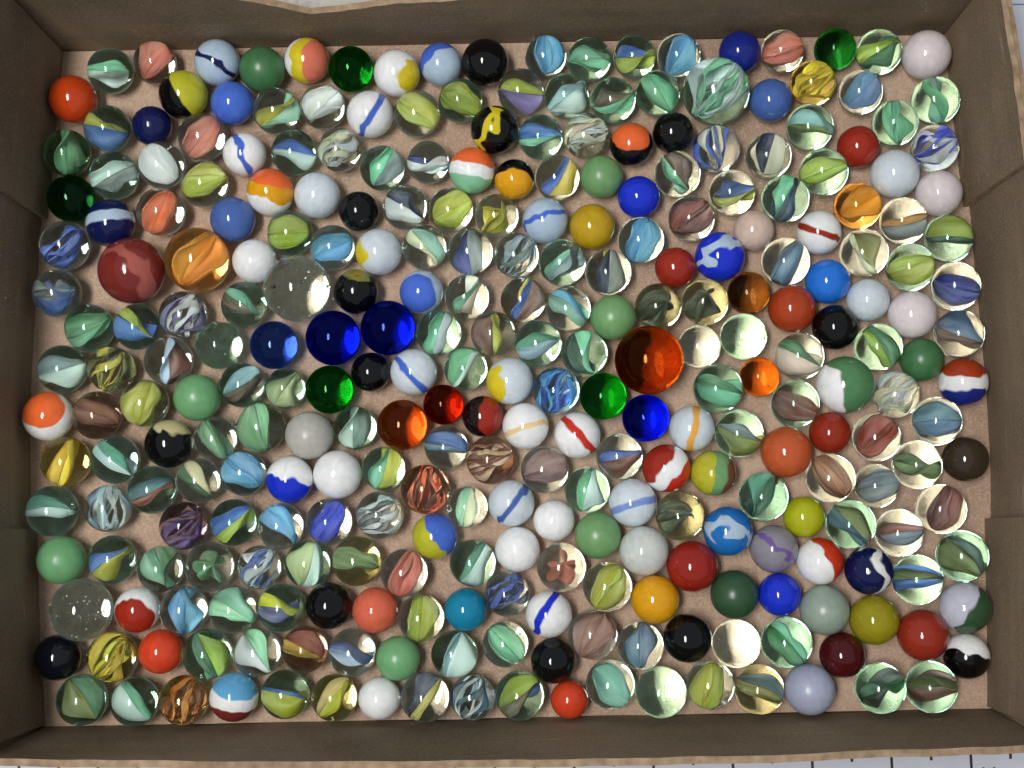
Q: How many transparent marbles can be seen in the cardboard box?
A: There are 188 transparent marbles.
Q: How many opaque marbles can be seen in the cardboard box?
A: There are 105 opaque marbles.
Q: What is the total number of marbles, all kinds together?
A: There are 293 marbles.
